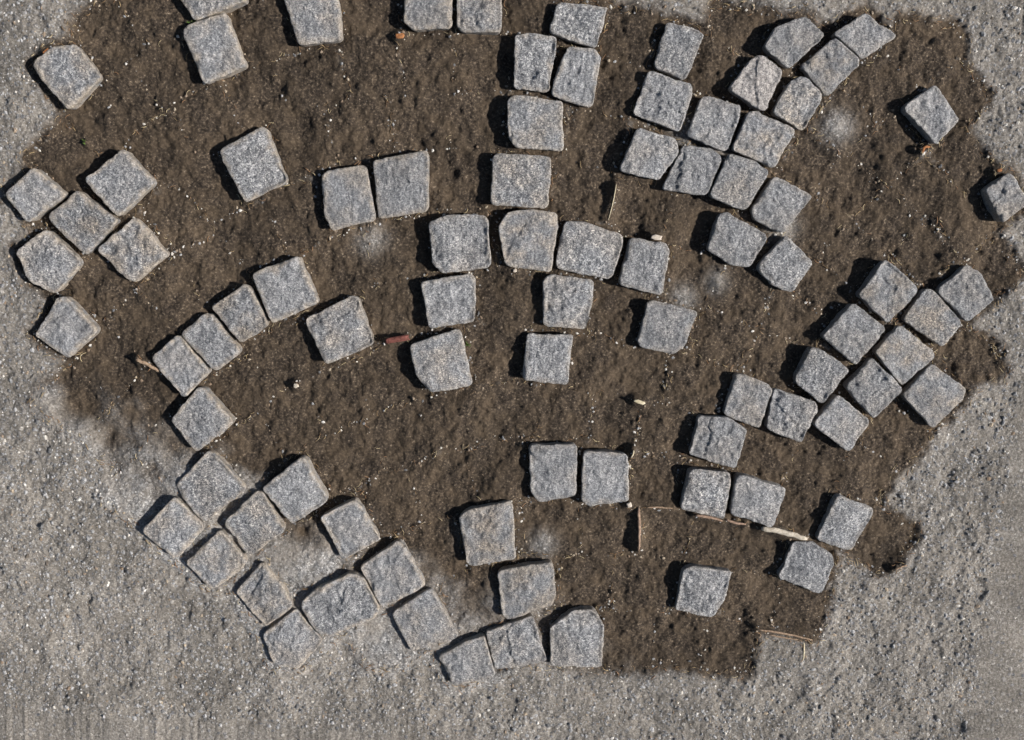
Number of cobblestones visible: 87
